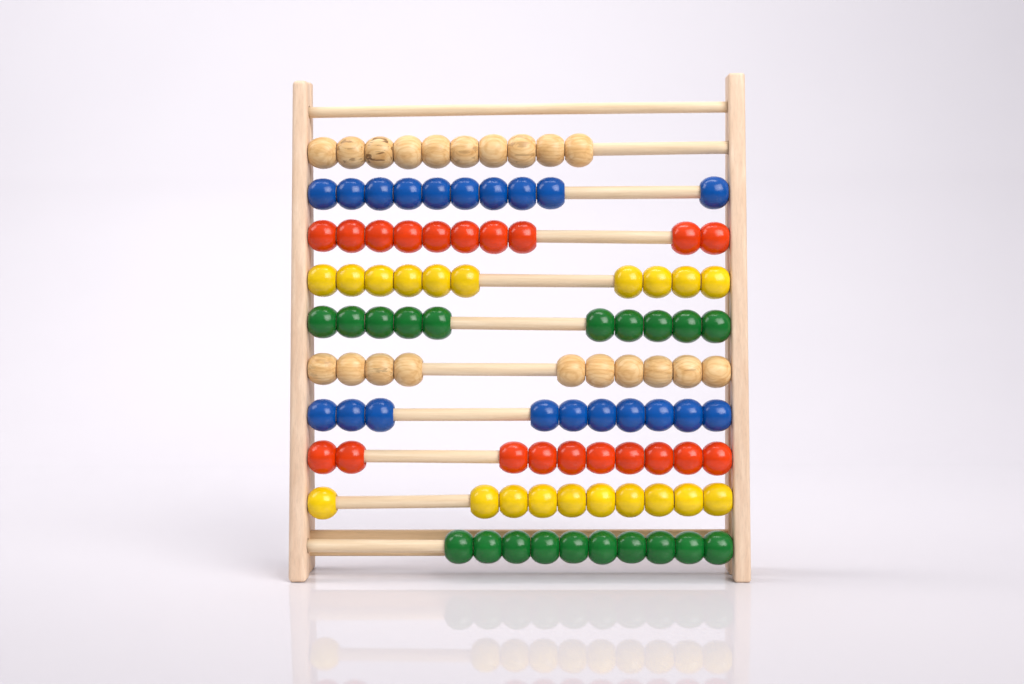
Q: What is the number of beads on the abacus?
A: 100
